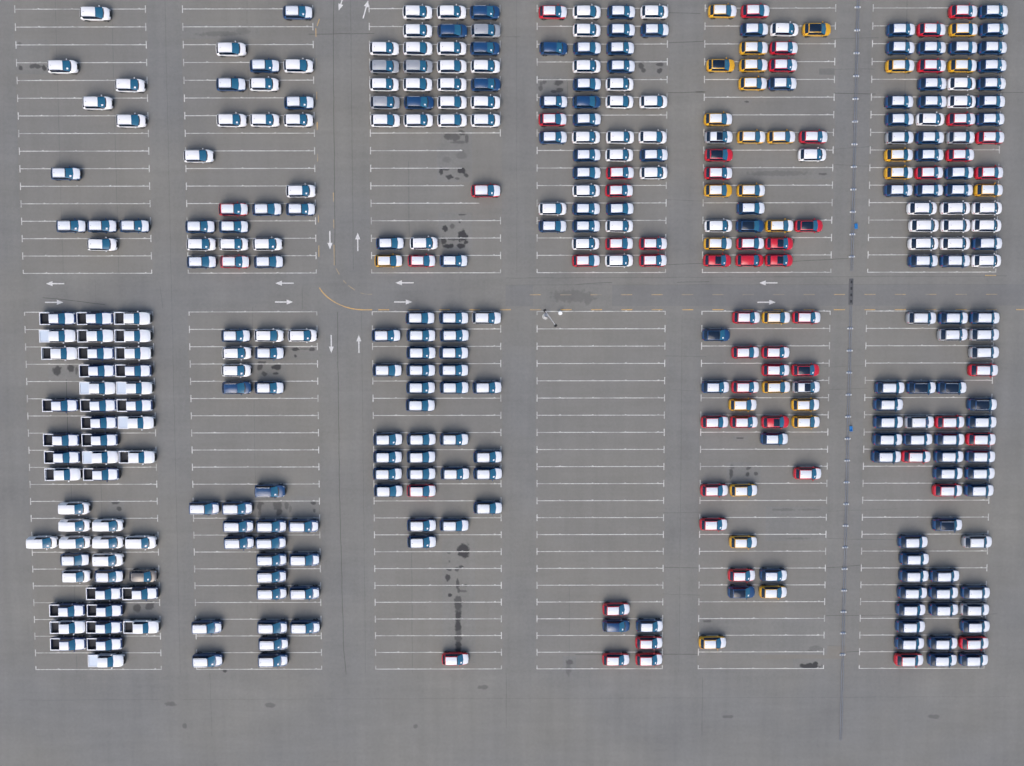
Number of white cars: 80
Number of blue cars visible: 163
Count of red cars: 59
